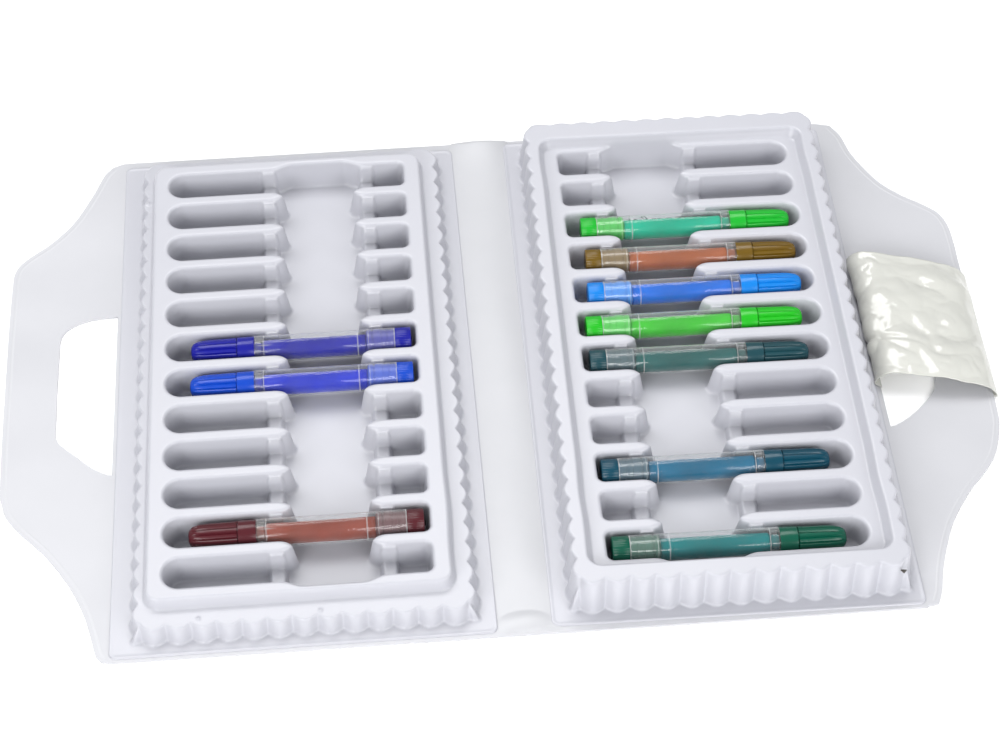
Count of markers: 10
